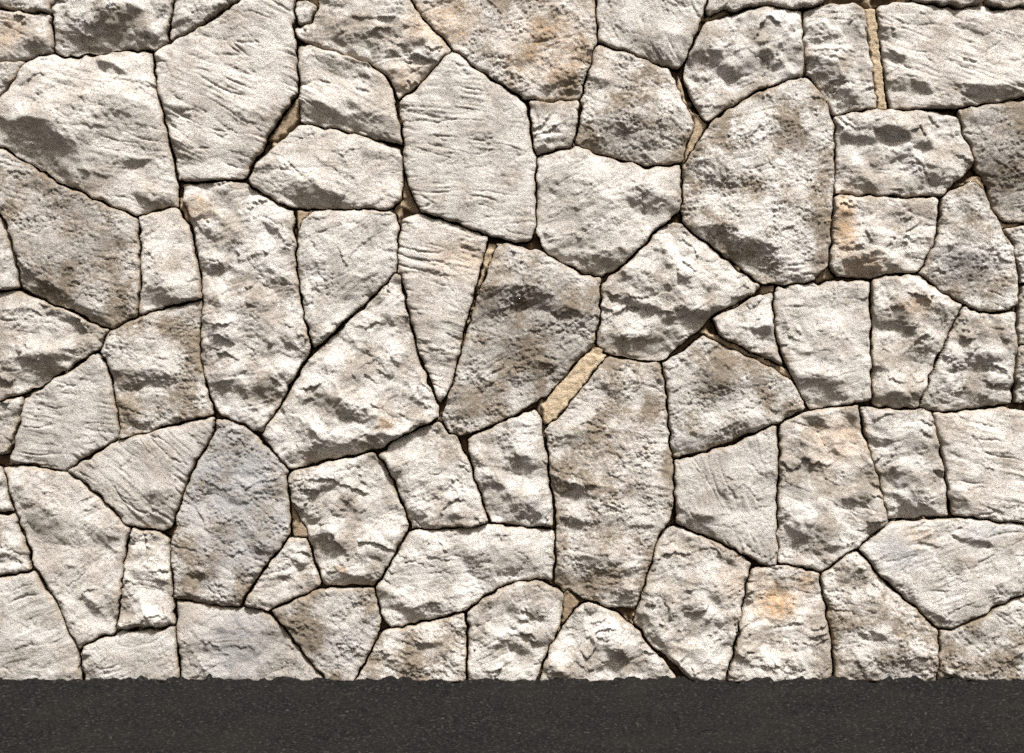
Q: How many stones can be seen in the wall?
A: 77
